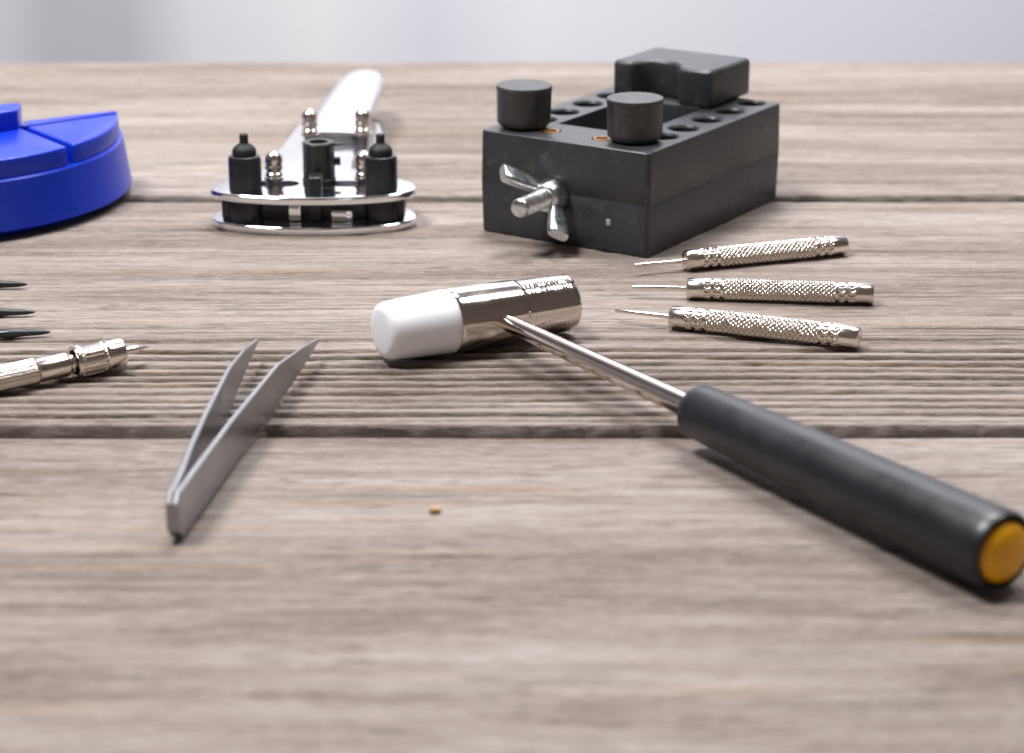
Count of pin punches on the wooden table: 3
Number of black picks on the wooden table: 3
